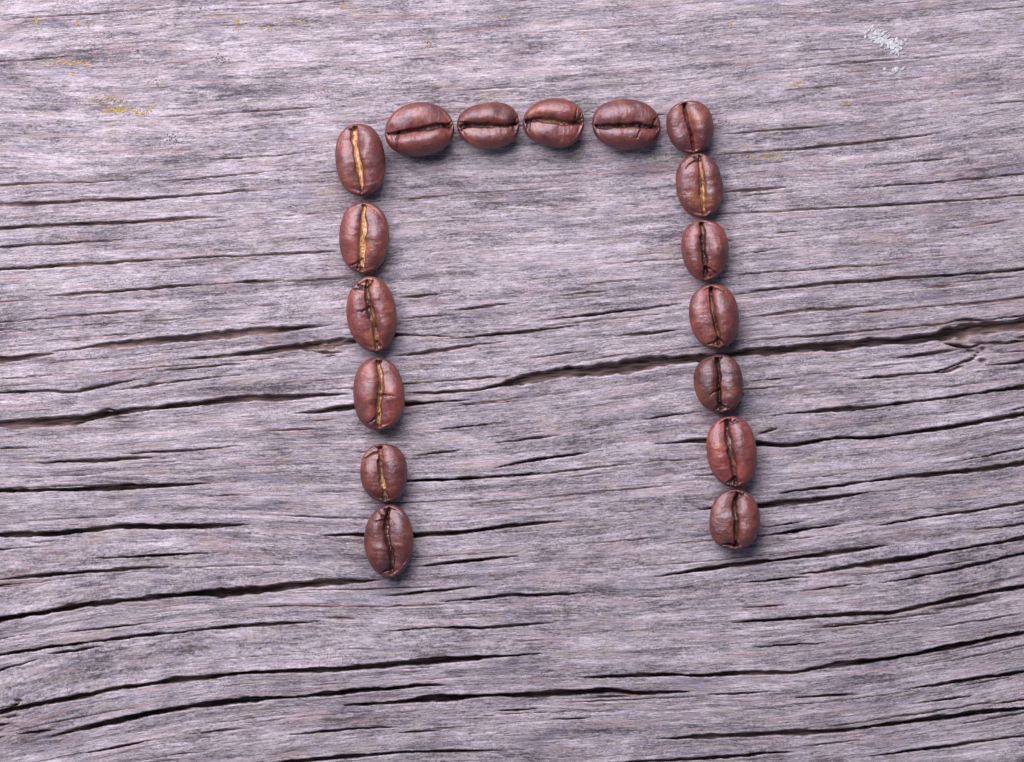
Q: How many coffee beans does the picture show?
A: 17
